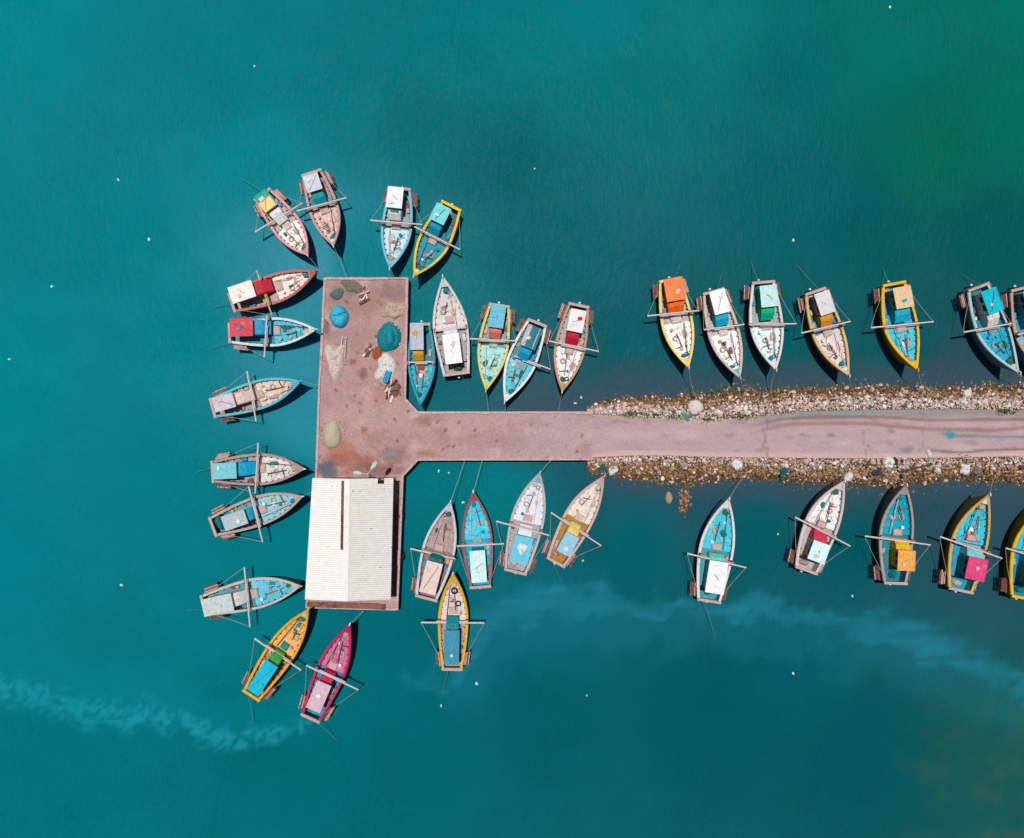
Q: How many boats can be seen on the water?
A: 34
